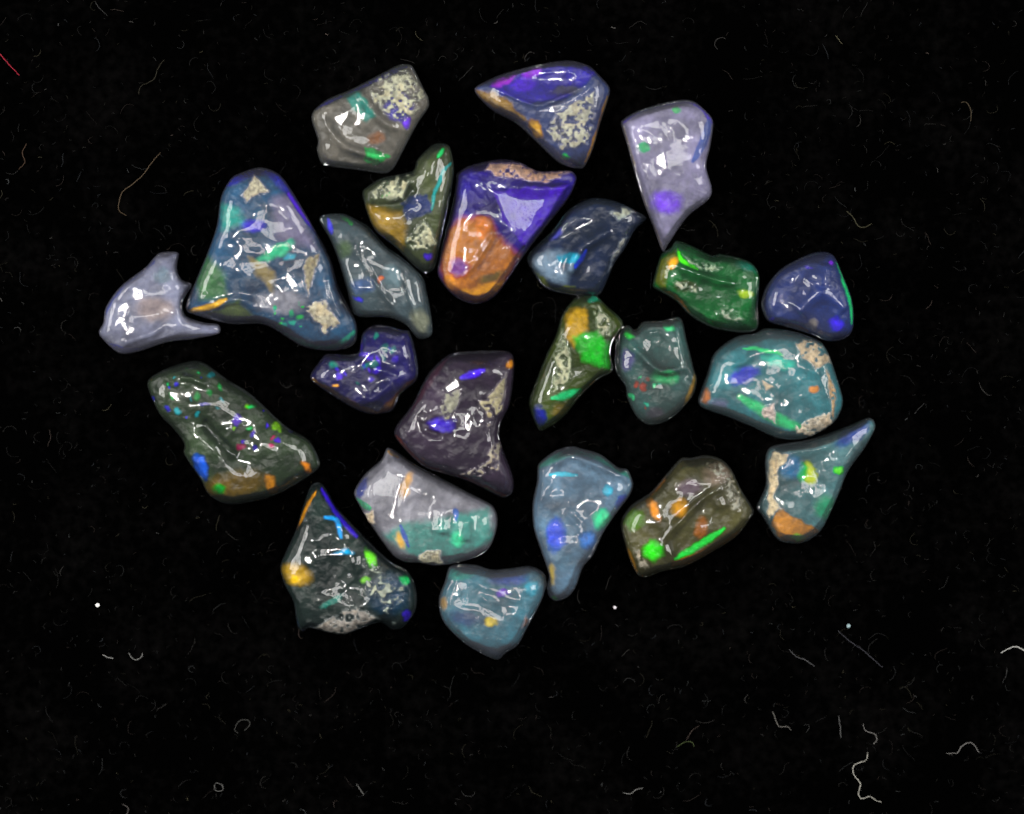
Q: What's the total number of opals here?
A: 23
